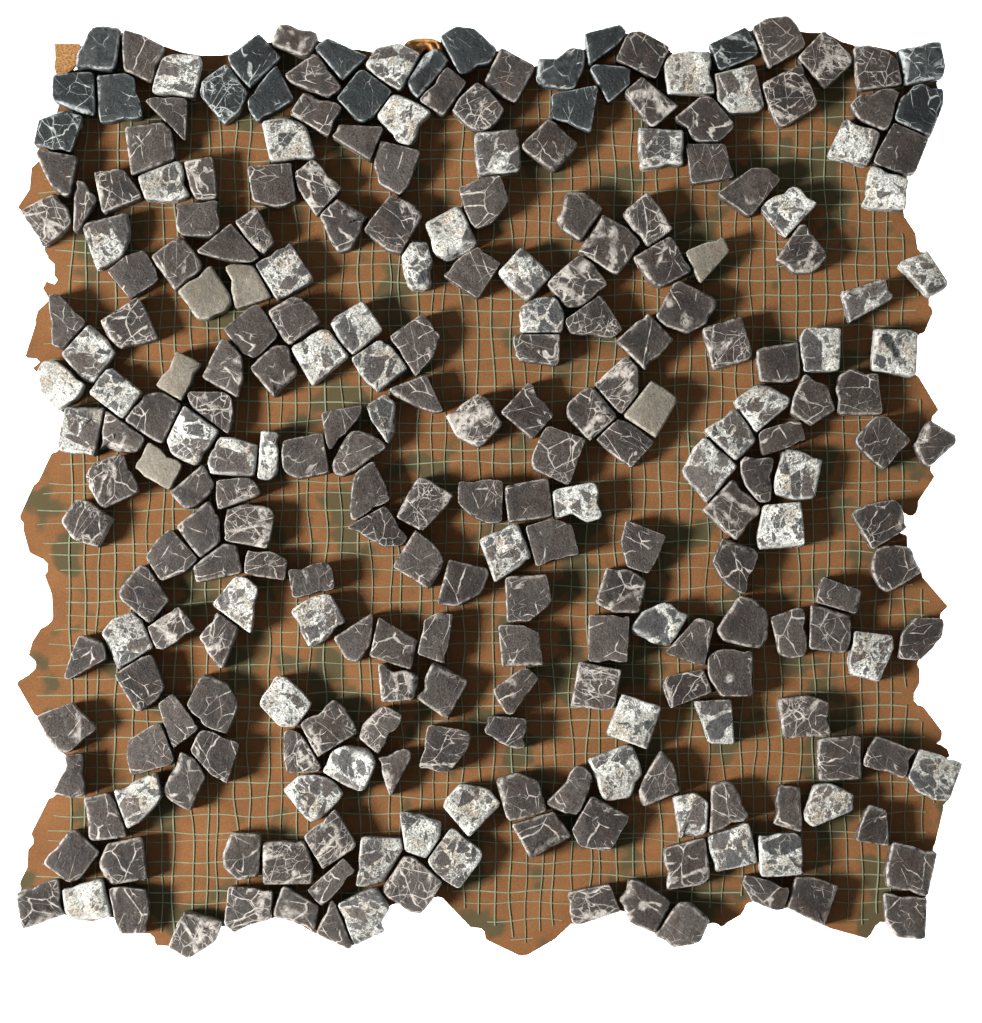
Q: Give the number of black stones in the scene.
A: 18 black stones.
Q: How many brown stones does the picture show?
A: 170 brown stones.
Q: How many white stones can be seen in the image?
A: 63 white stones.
